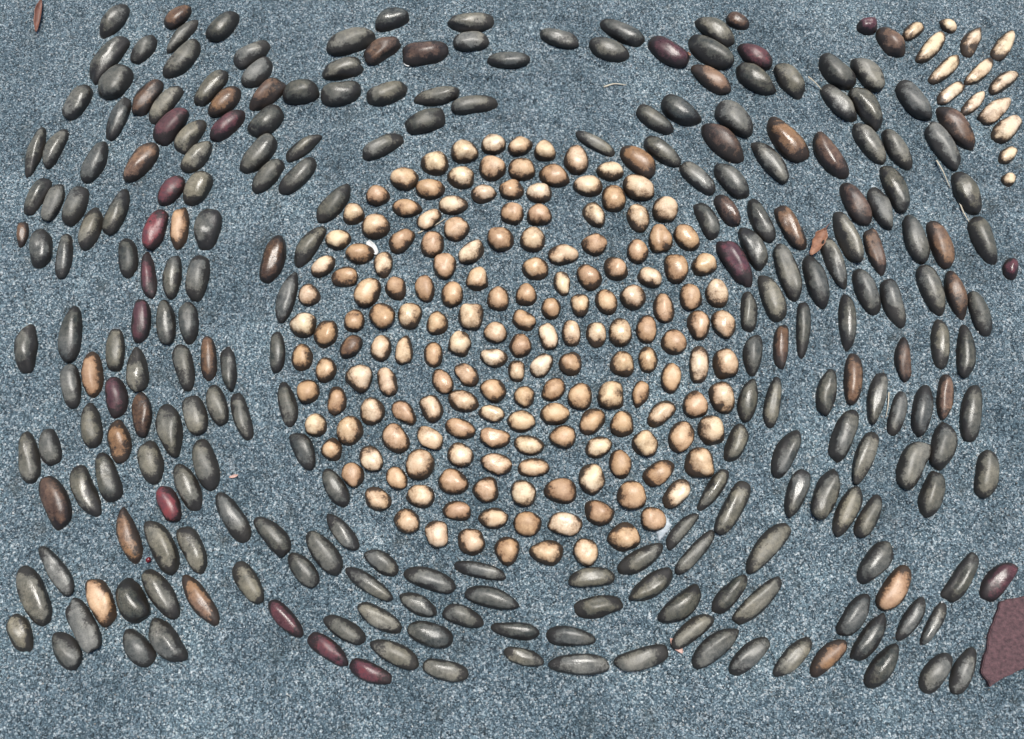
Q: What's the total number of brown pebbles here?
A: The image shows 35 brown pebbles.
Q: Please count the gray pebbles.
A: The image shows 200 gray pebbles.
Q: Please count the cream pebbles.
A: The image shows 189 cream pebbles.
